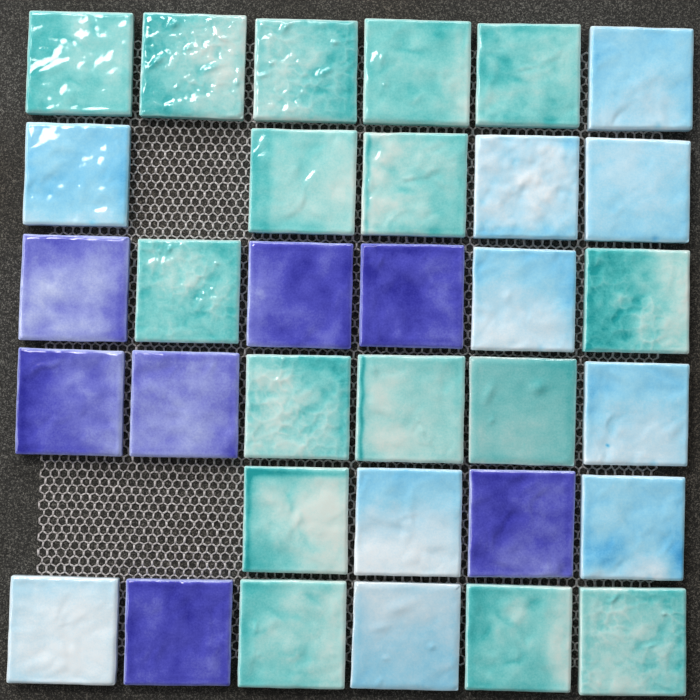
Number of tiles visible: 33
